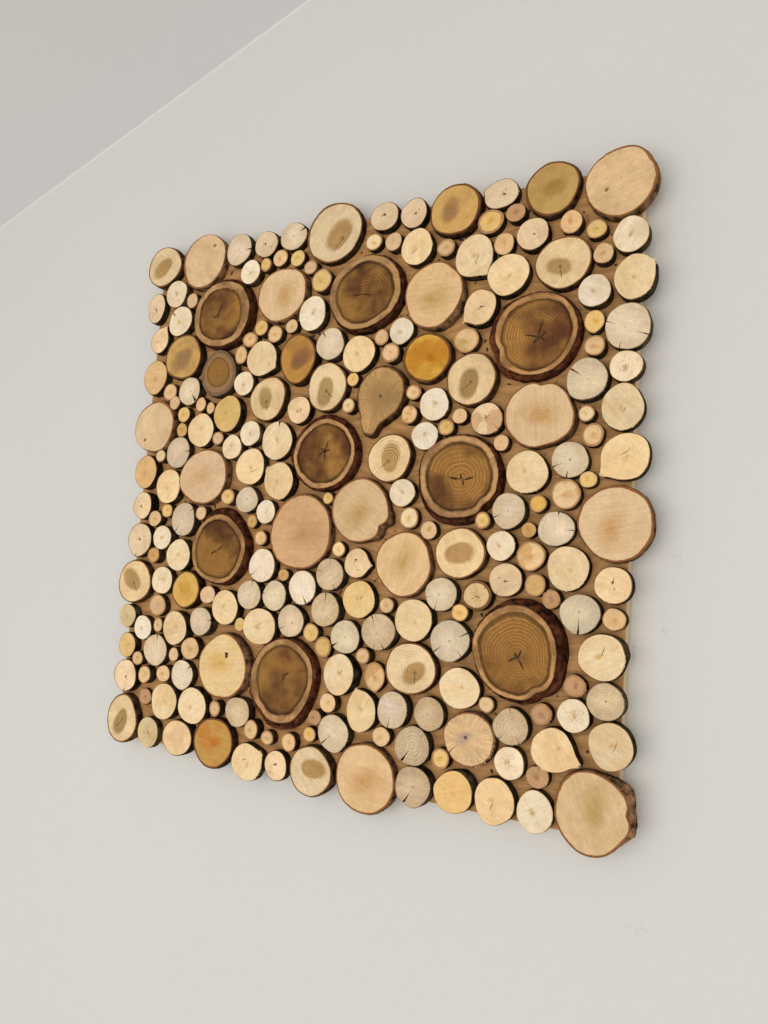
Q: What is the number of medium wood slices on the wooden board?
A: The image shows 123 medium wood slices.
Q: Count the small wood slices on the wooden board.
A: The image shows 84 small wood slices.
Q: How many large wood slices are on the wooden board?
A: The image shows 43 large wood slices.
